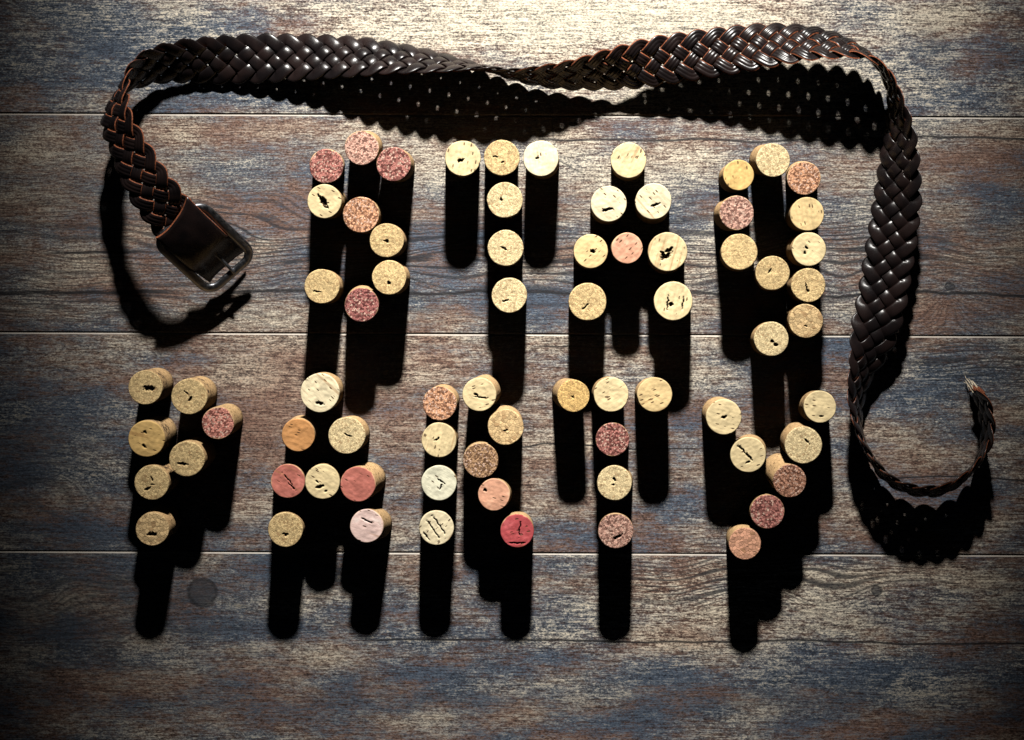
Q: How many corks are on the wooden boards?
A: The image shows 71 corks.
